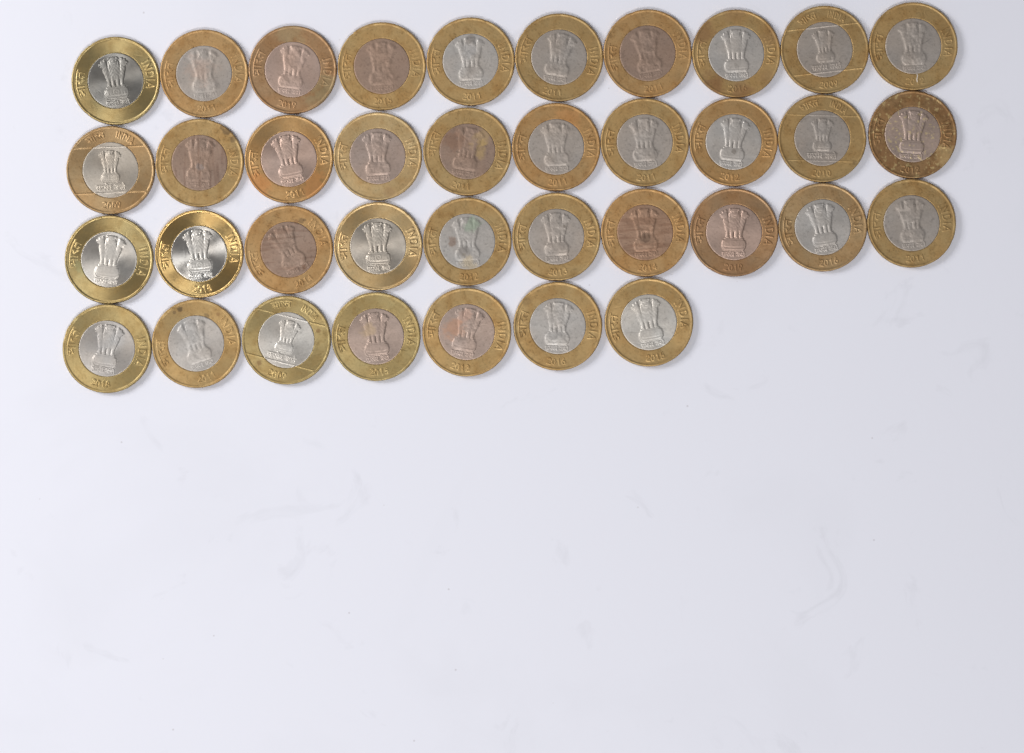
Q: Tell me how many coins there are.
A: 37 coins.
